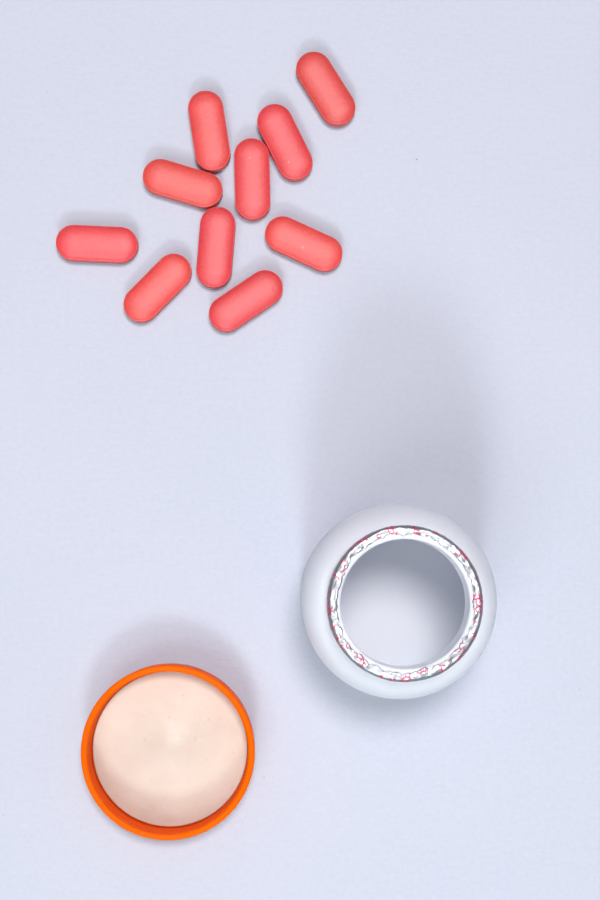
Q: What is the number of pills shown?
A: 10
